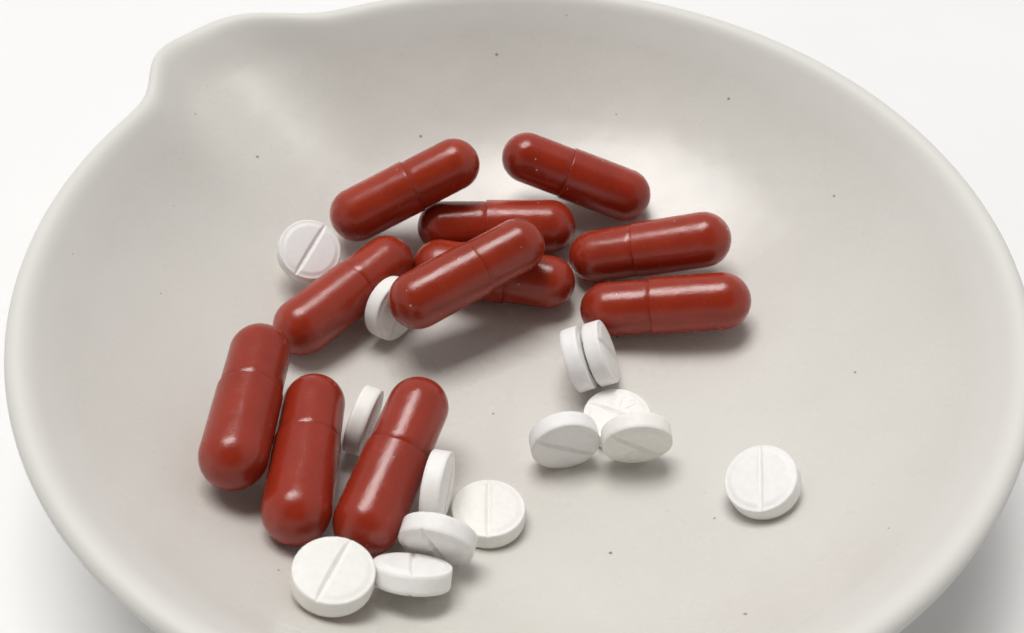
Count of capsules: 11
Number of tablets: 14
